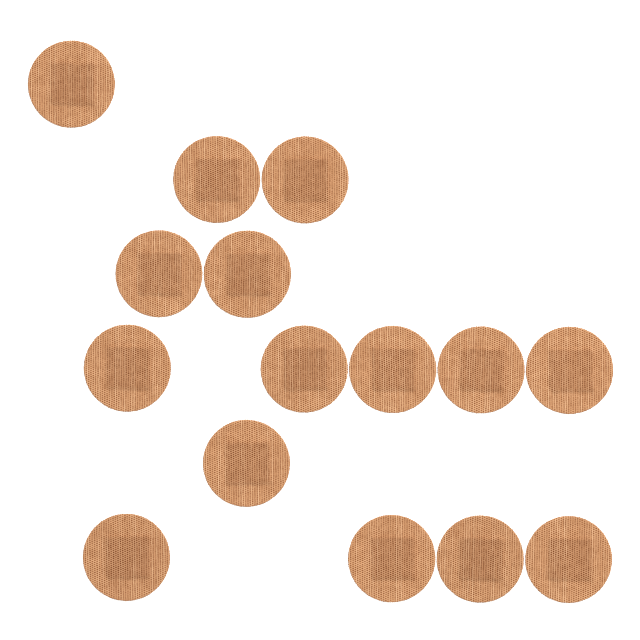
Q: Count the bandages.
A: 15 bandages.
